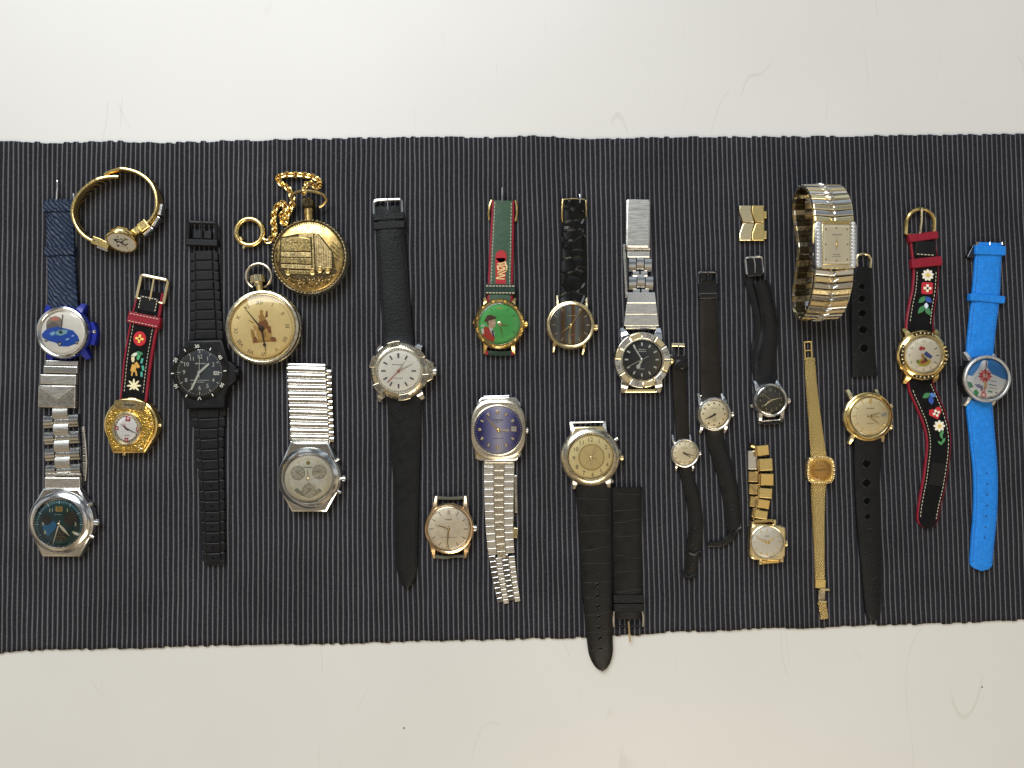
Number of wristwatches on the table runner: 22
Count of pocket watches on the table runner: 2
